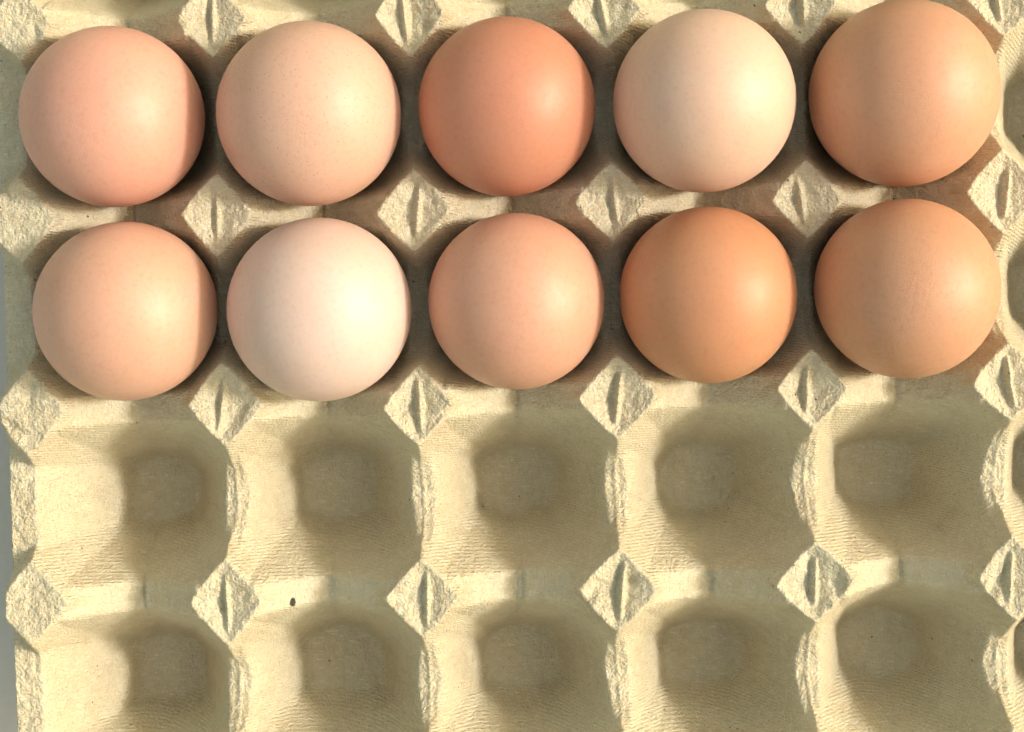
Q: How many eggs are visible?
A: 10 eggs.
